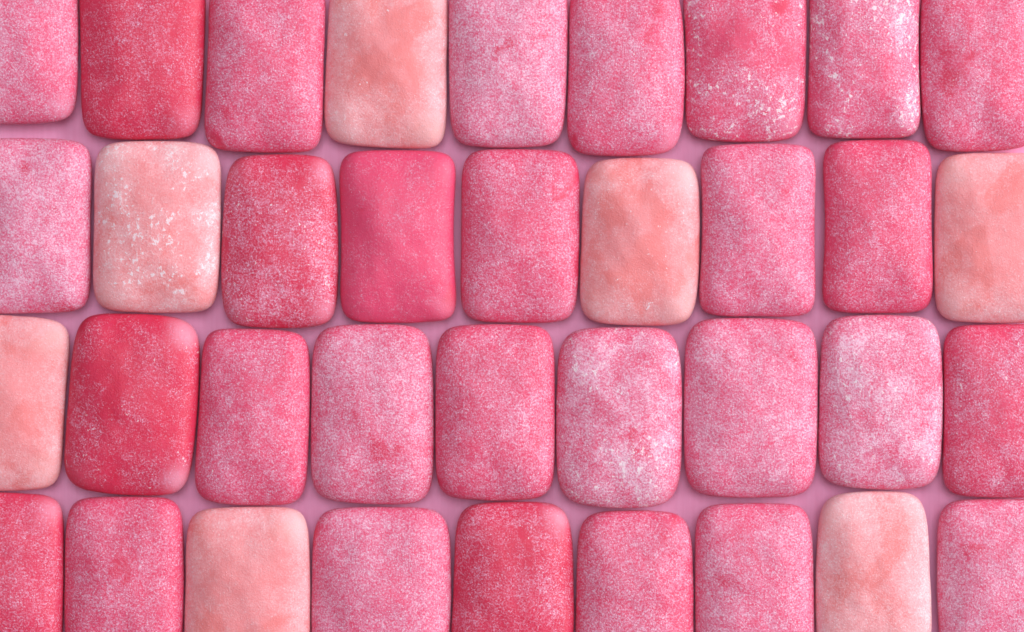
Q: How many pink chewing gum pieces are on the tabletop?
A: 29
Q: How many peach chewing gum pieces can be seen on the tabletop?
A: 7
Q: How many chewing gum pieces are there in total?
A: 36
